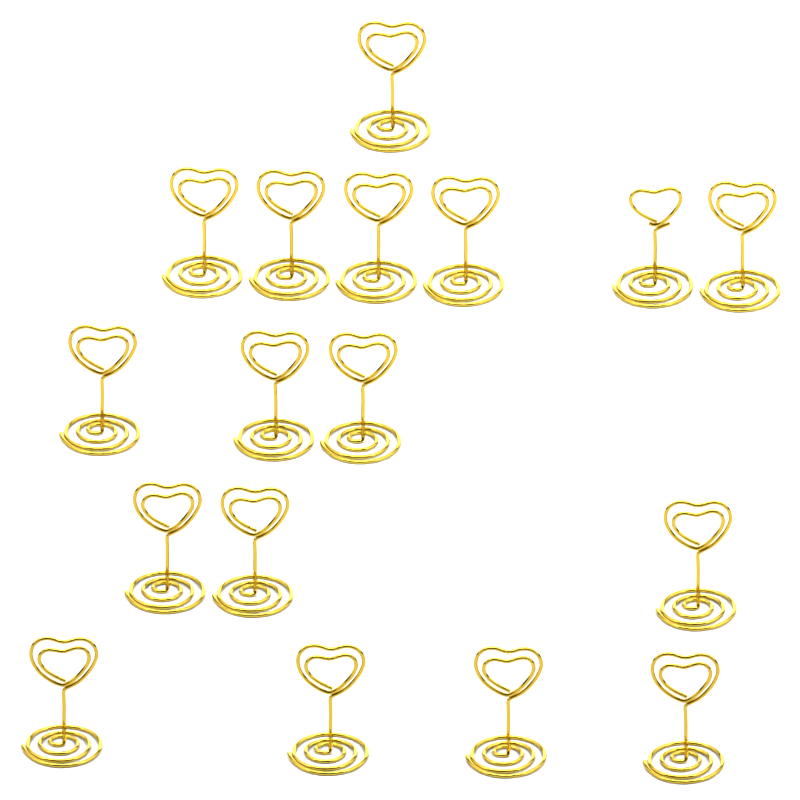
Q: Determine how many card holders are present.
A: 17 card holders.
